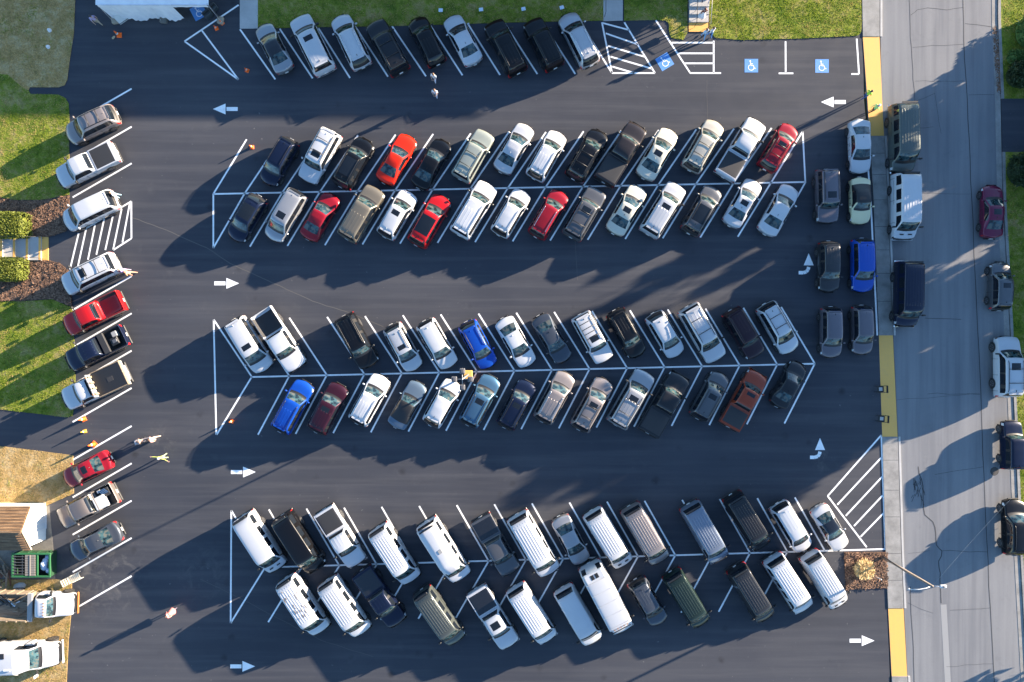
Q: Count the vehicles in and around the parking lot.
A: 120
